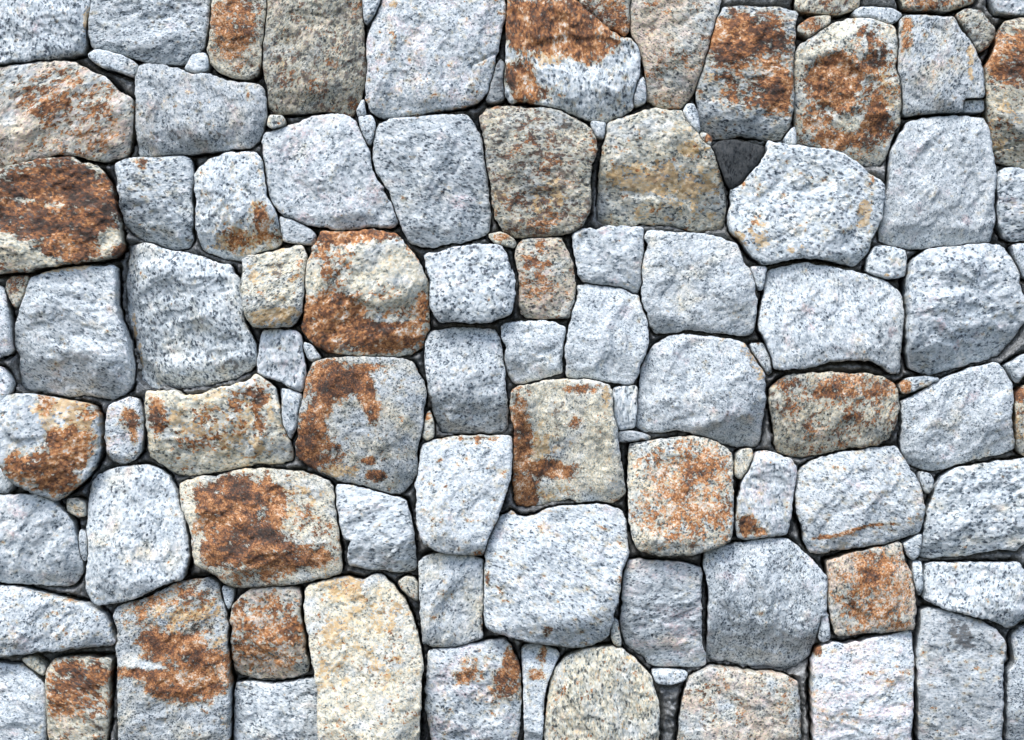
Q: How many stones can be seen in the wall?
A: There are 125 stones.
